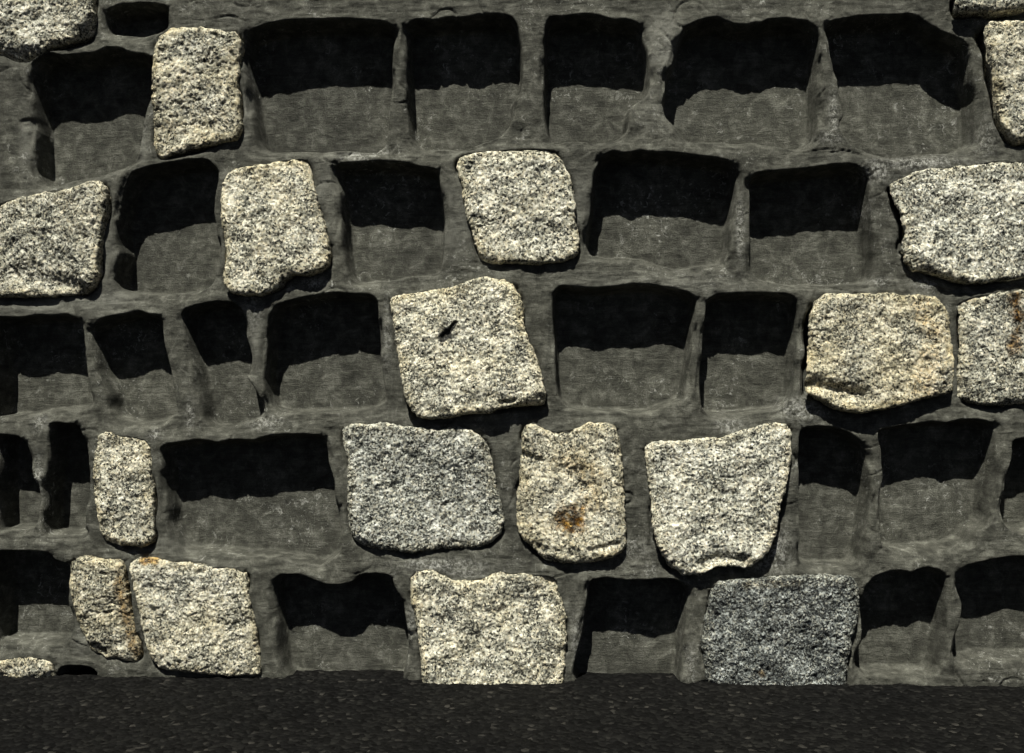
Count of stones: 20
